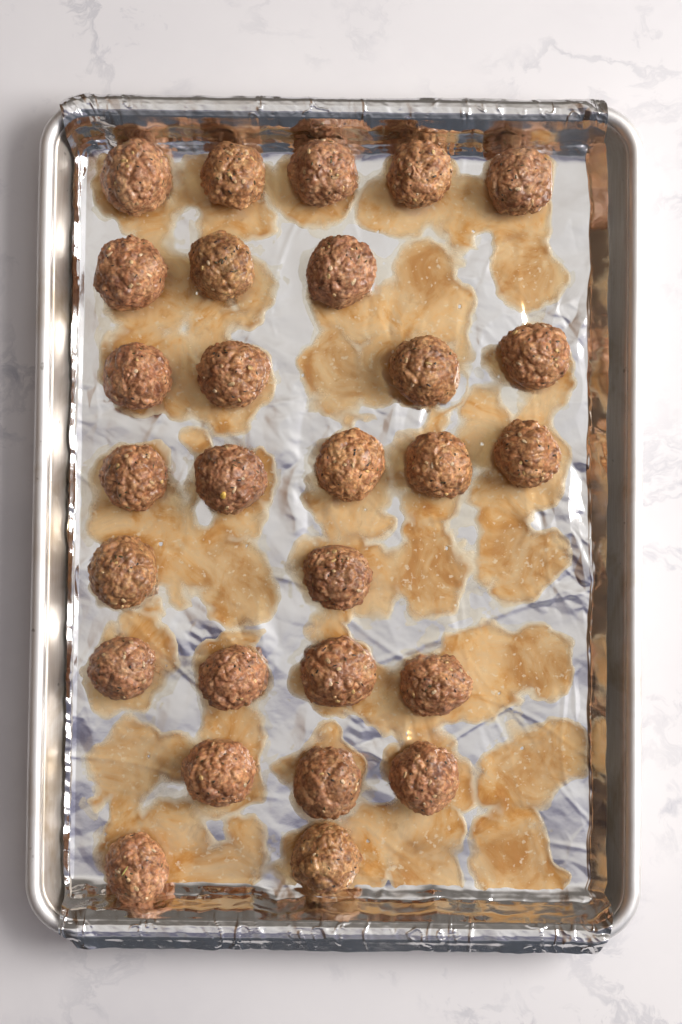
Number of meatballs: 28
